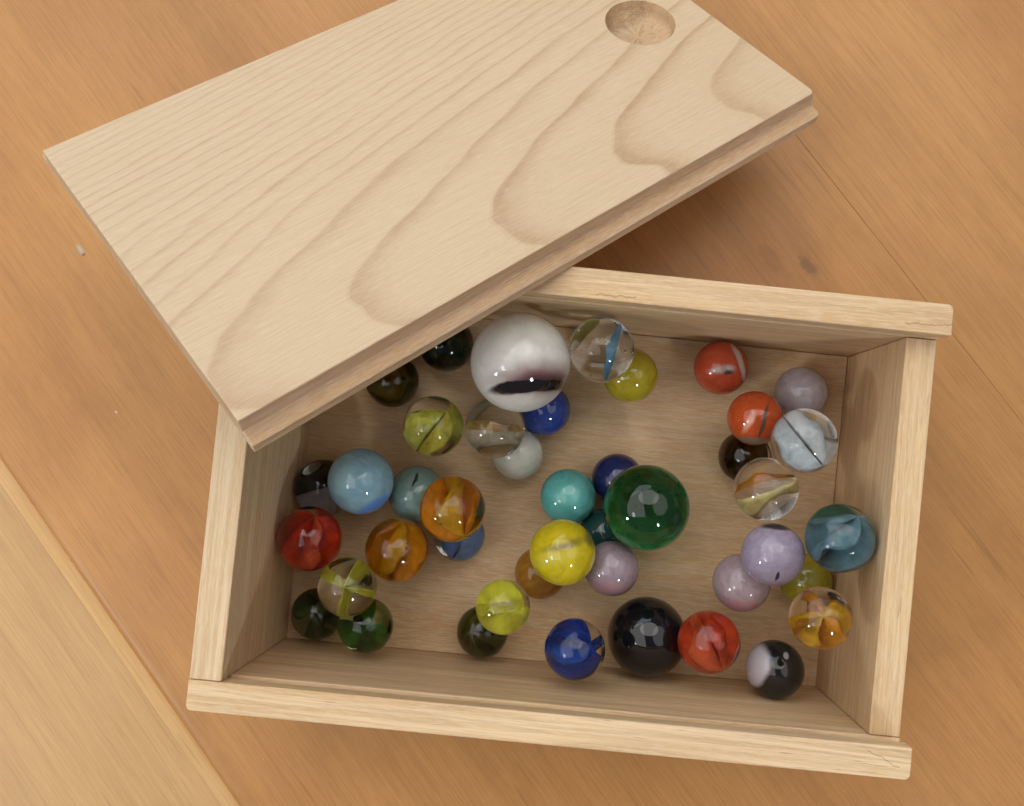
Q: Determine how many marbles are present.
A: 43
